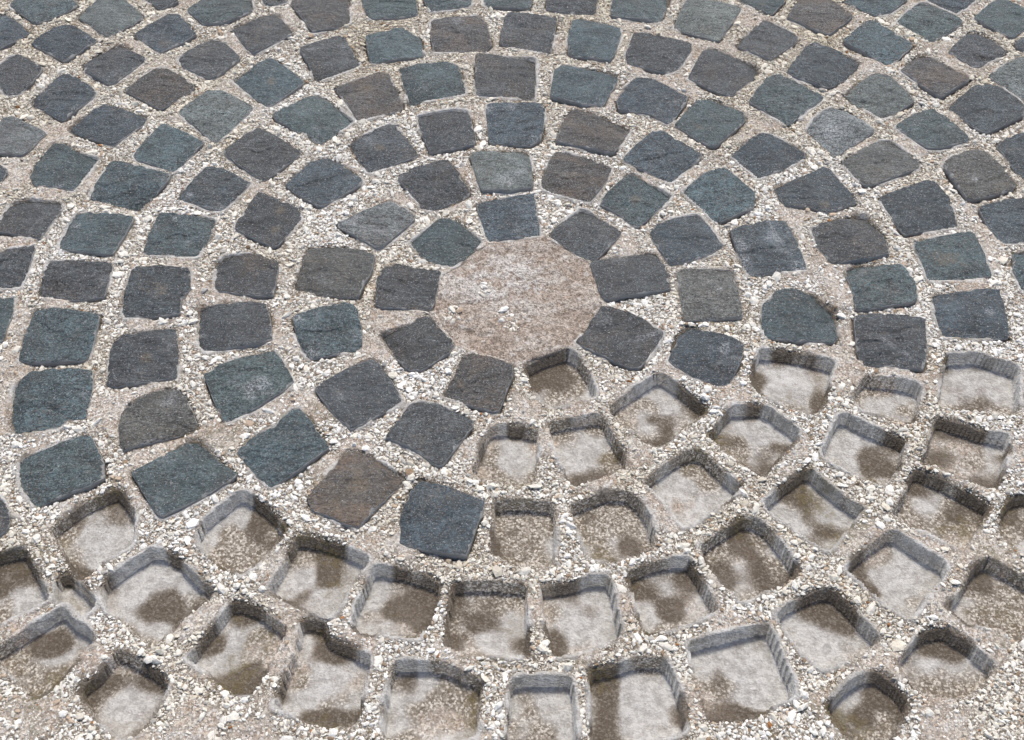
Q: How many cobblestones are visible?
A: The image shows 126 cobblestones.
